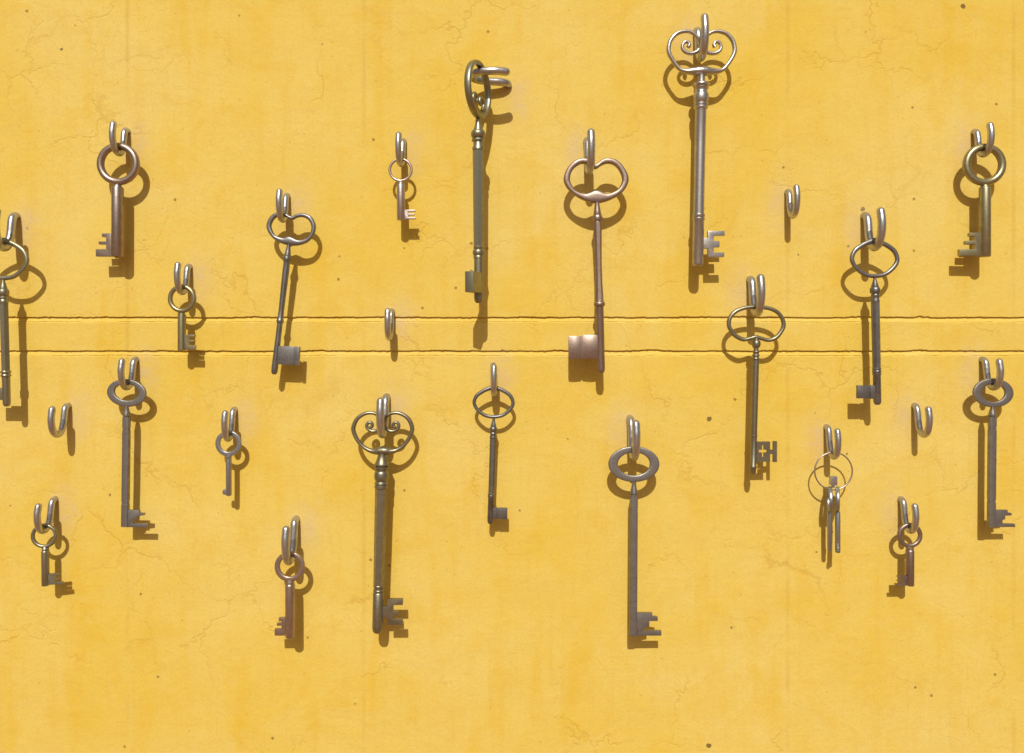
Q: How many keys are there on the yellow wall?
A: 22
